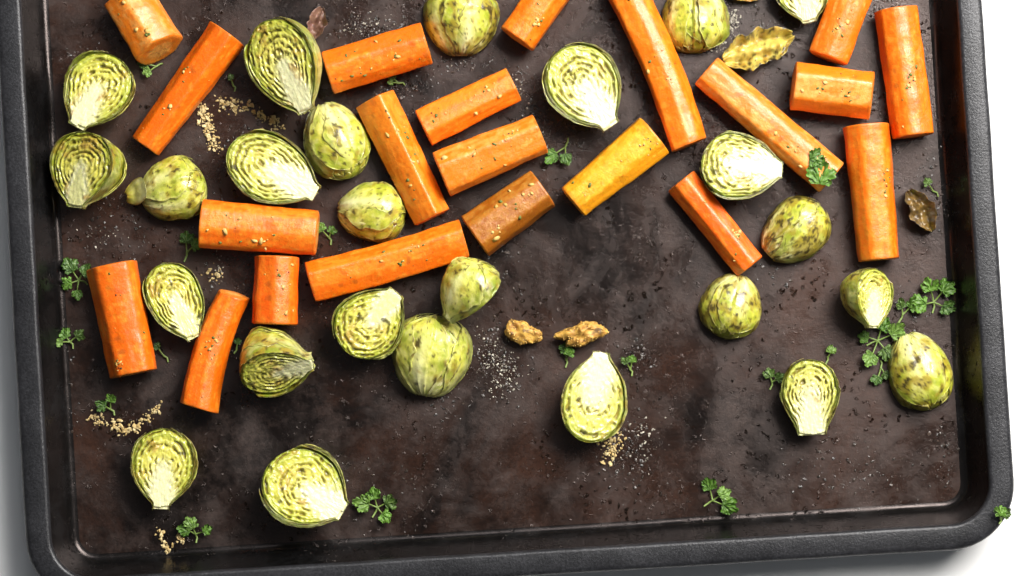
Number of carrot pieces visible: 21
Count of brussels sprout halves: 25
